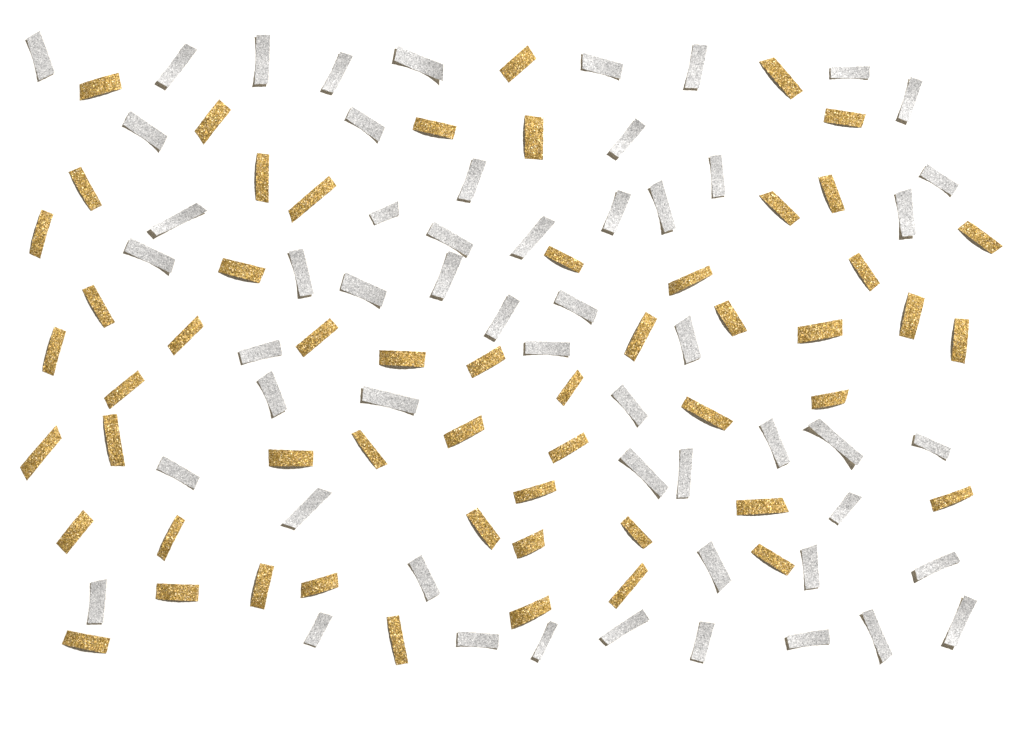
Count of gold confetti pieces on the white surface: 55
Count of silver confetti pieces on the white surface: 55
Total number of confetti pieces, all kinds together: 110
